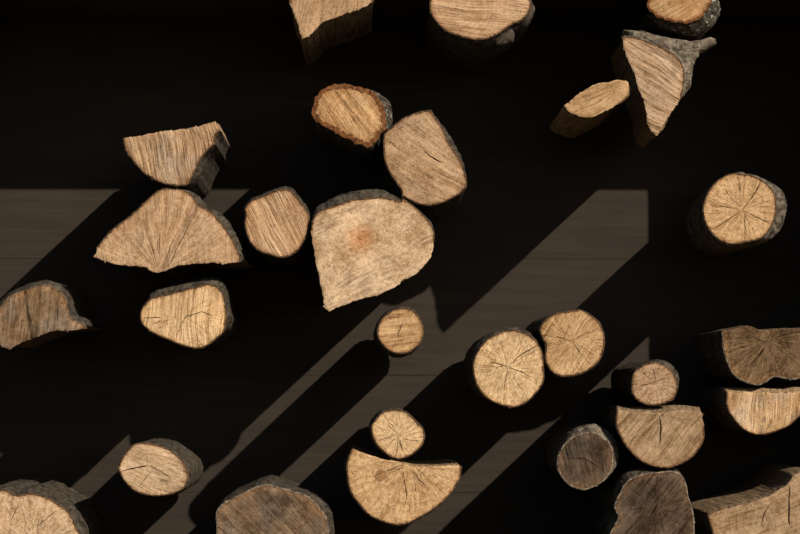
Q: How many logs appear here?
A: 29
